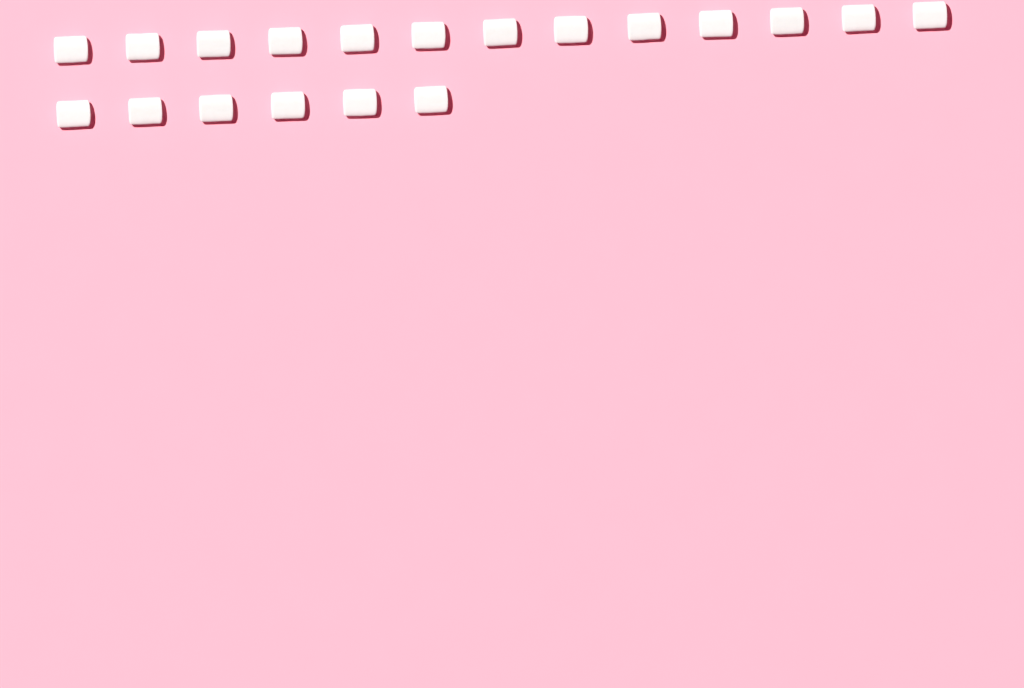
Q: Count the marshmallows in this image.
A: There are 19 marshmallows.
